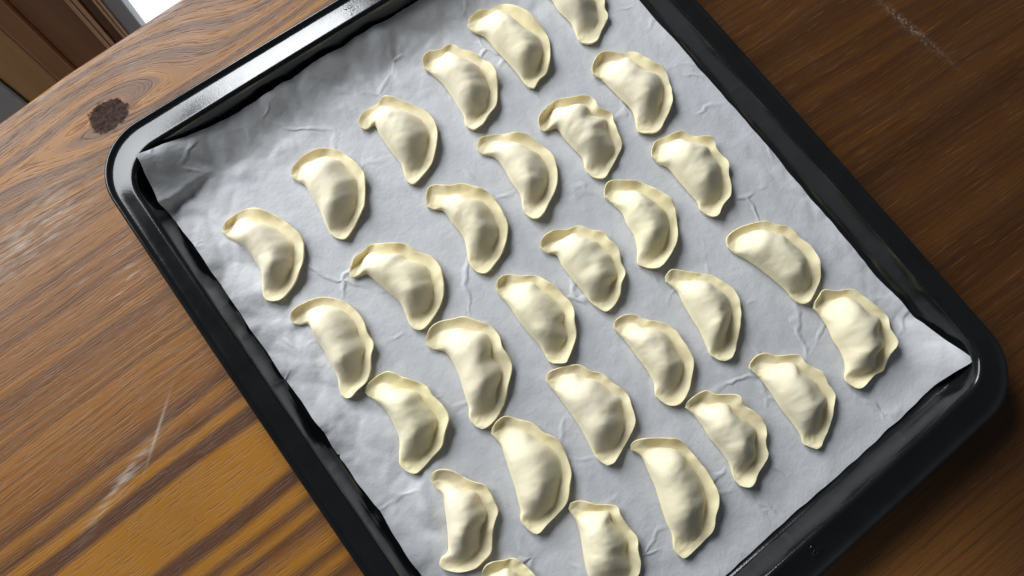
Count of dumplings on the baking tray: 30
